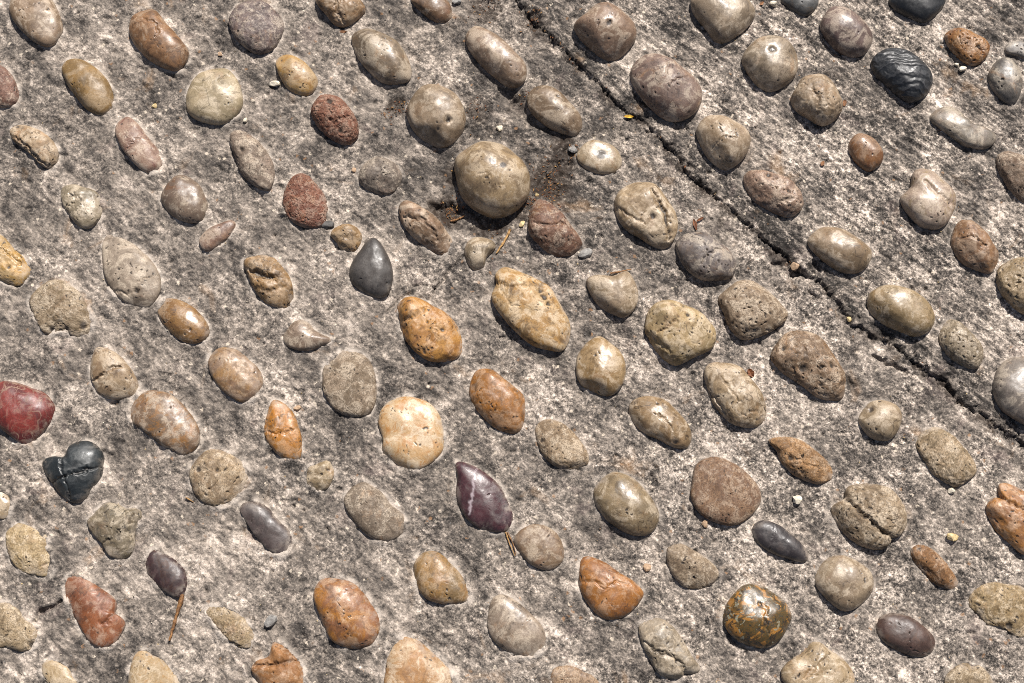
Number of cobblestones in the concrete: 119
